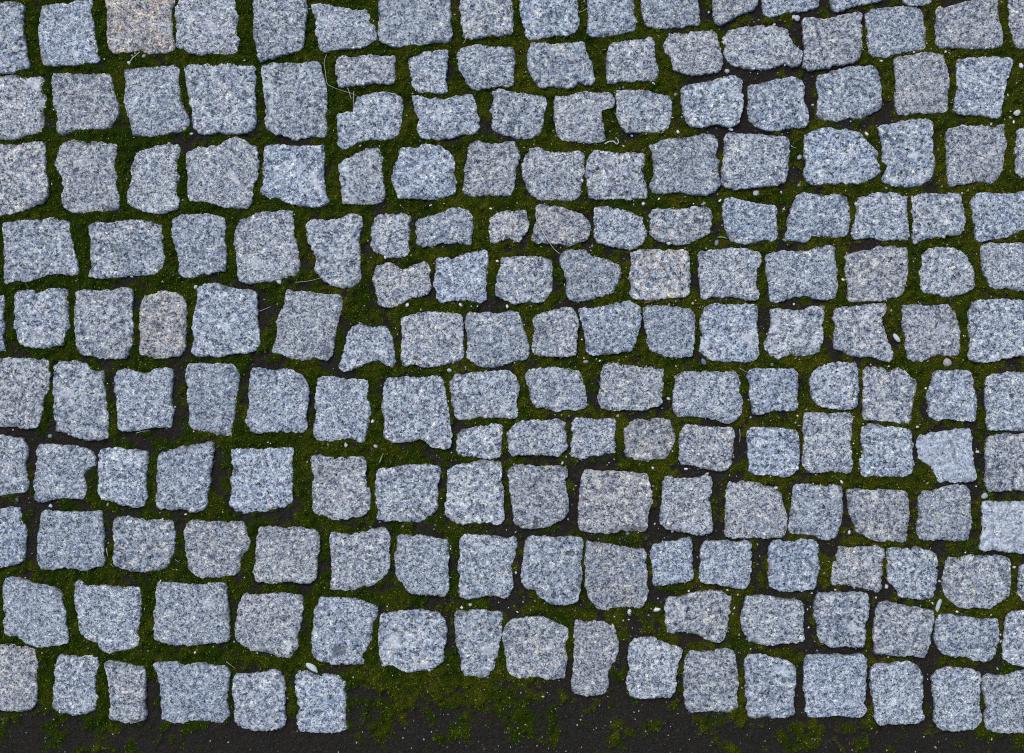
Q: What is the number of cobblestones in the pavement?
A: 187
